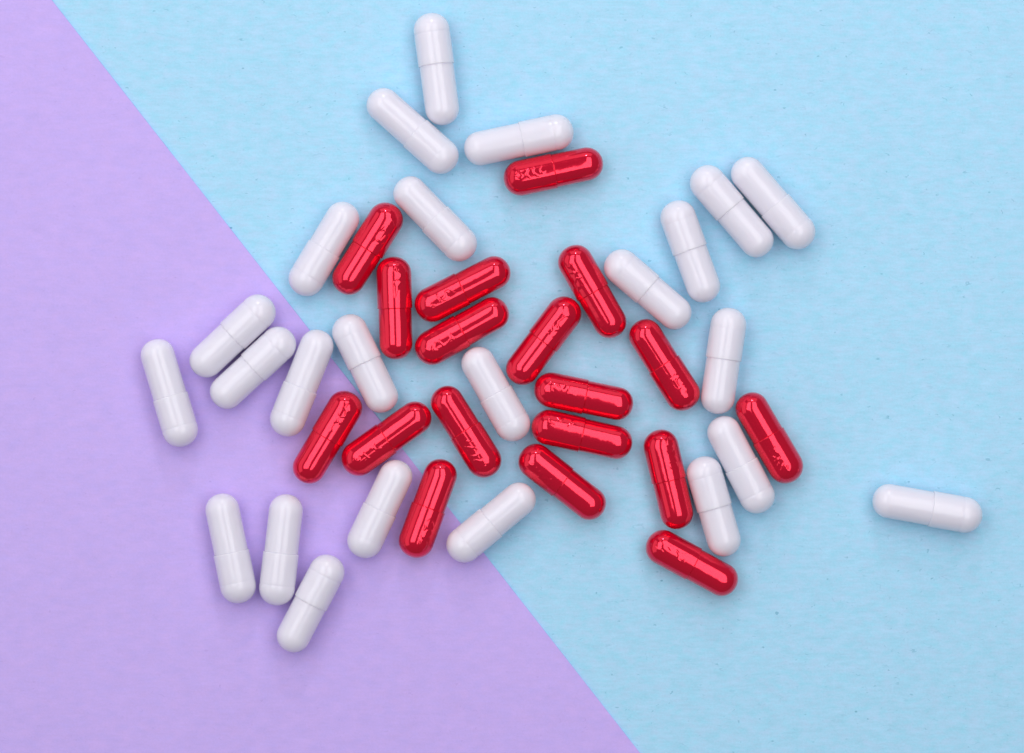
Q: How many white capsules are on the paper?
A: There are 24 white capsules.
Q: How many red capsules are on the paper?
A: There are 18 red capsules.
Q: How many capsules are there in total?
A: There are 42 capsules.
